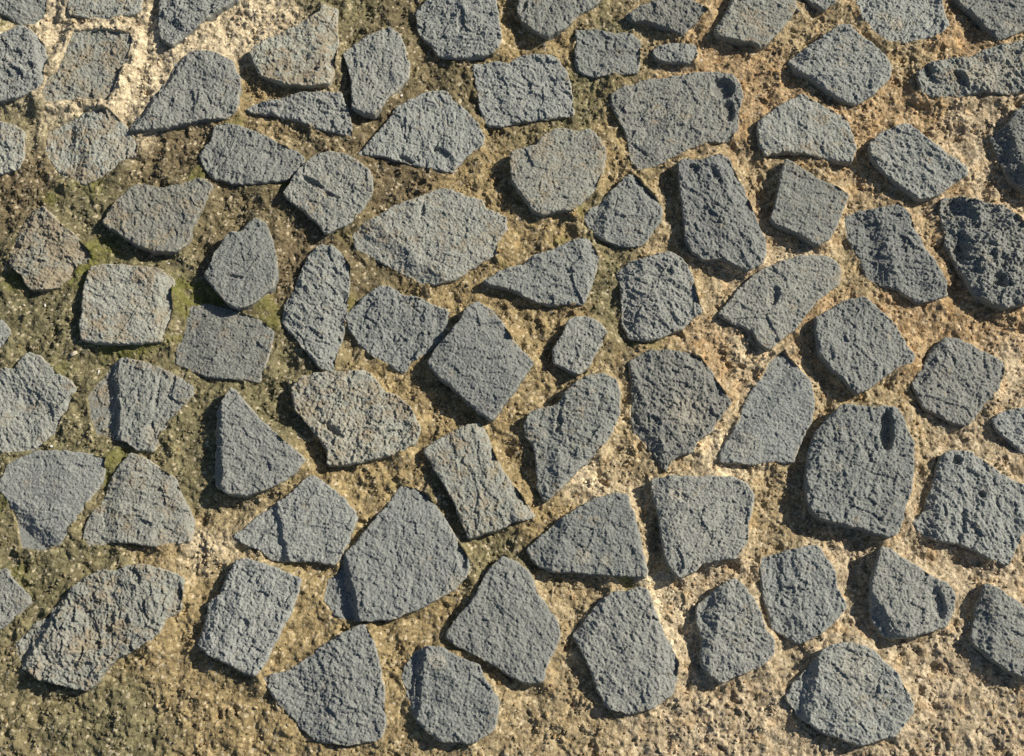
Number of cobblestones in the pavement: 81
